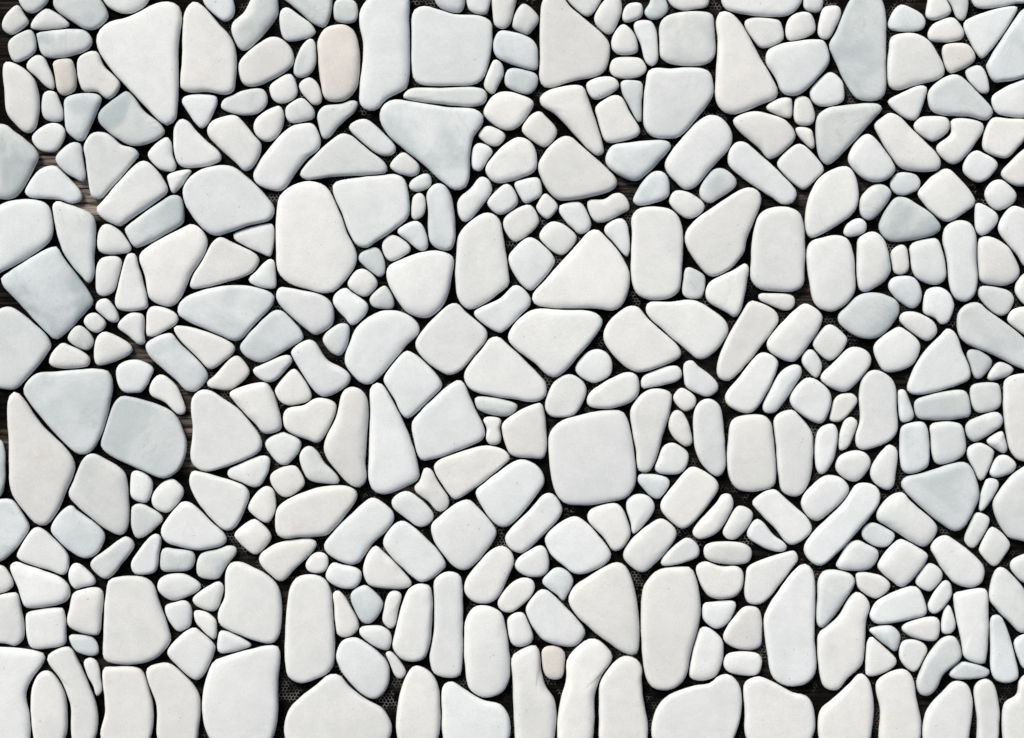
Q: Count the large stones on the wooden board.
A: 200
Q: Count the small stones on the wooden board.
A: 200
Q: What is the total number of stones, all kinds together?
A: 400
